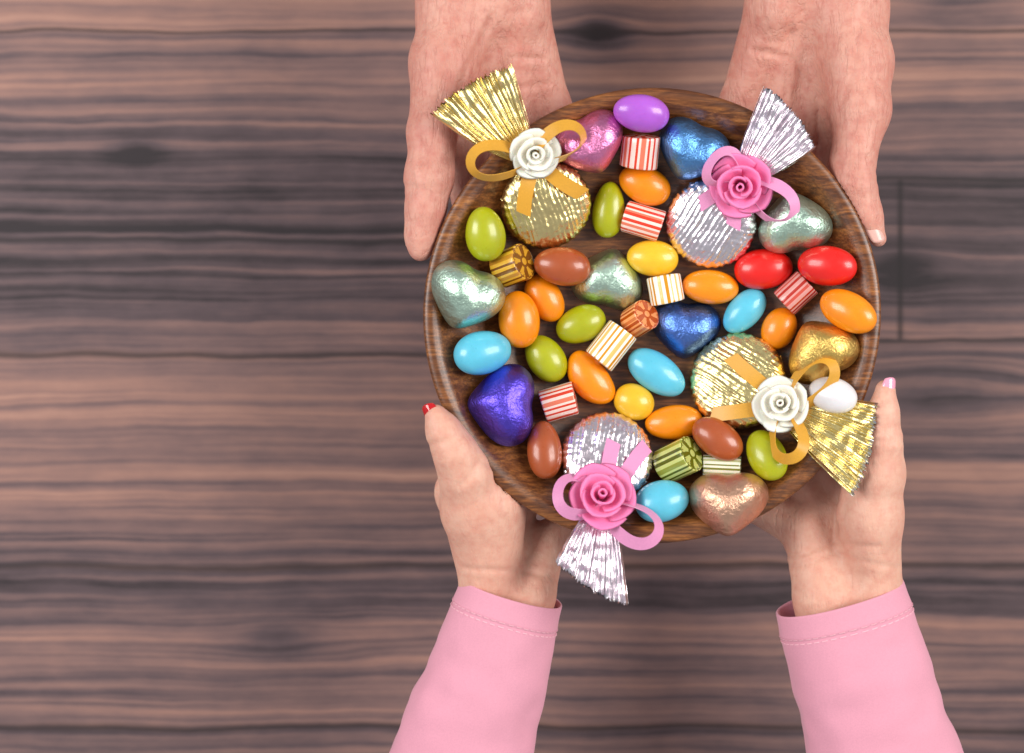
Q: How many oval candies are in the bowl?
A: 26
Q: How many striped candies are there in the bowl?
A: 10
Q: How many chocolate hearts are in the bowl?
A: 9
